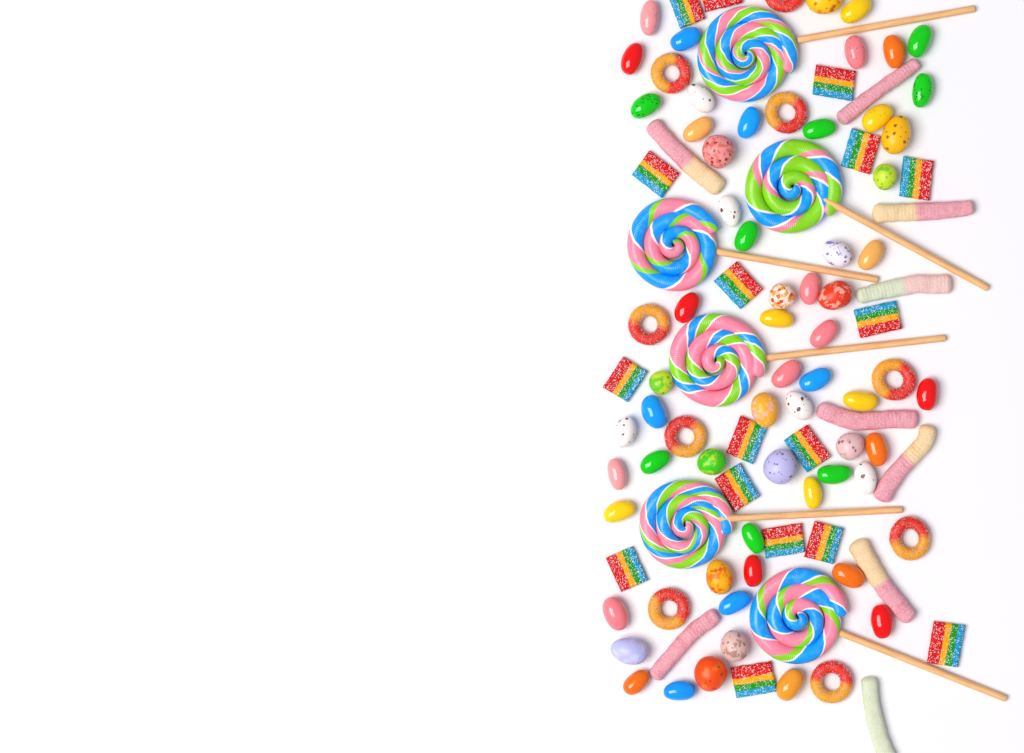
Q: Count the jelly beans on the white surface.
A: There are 39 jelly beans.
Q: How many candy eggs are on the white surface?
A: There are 21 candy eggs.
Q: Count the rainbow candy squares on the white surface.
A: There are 17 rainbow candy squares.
